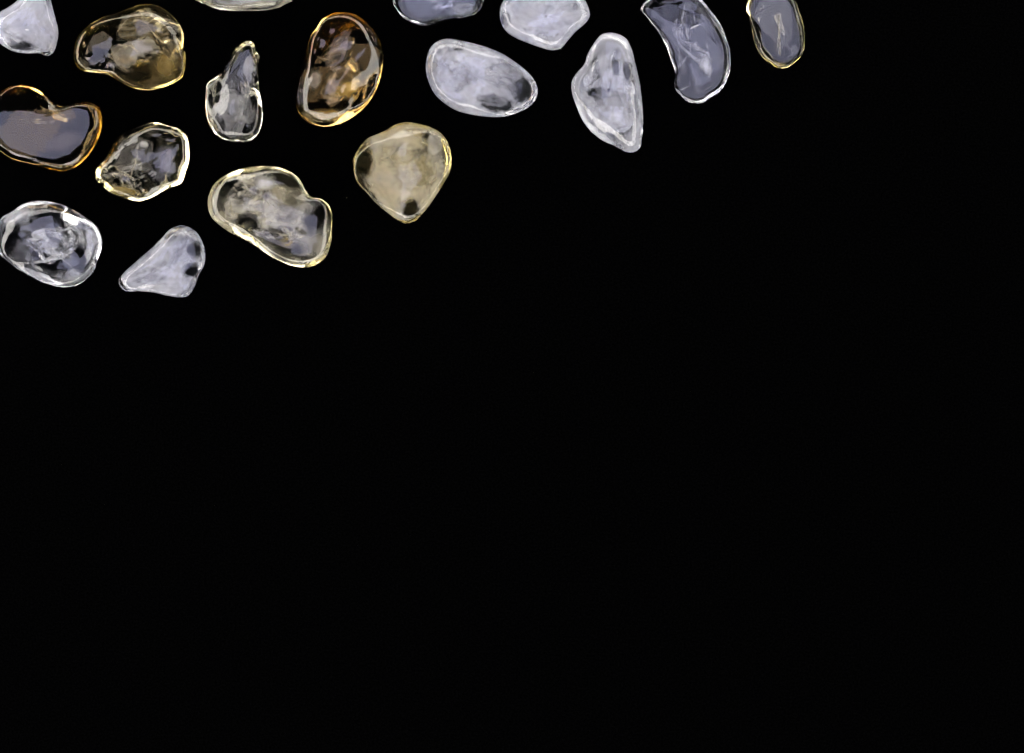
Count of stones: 17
